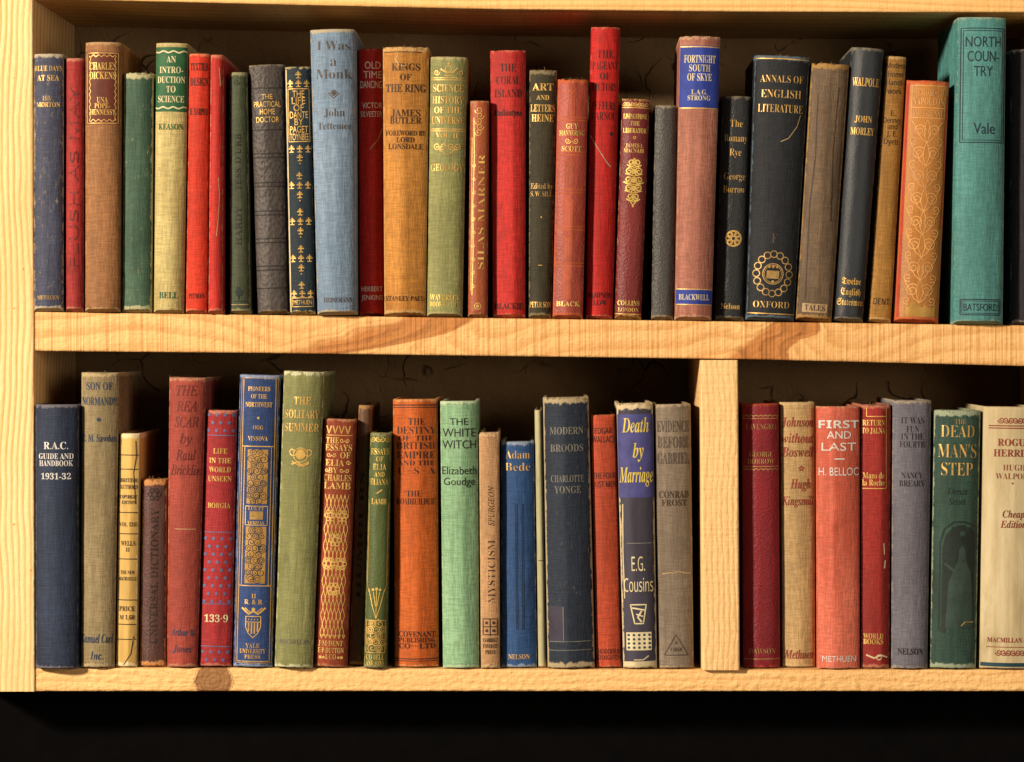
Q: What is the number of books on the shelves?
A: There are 57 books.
